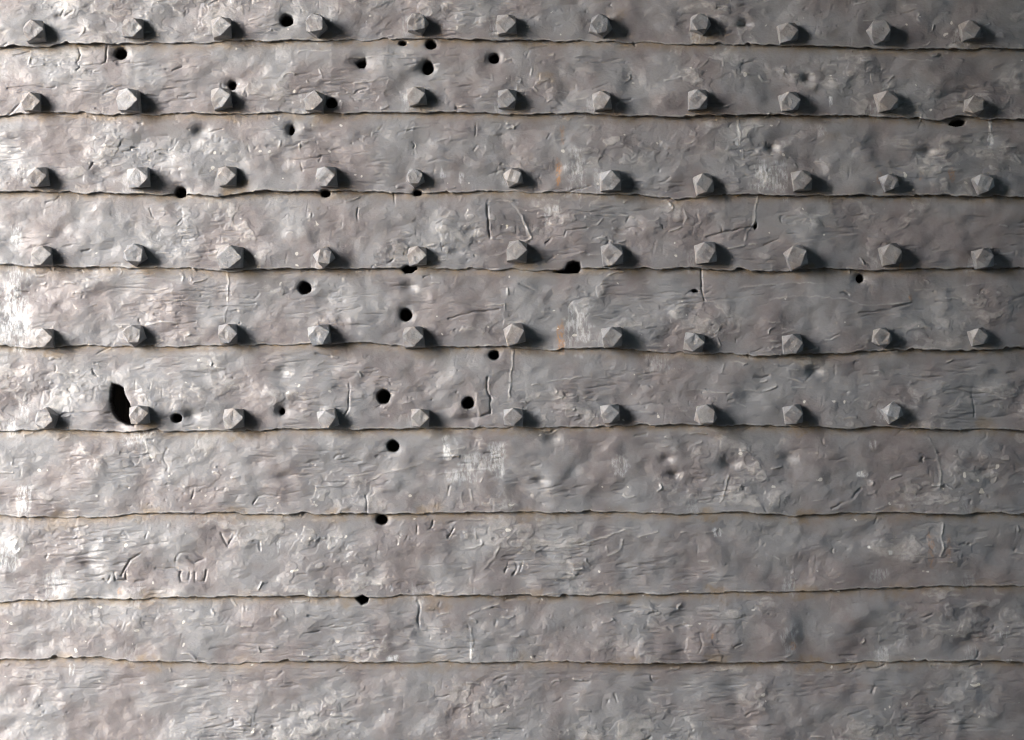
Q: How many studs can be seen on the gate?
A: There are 65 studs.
